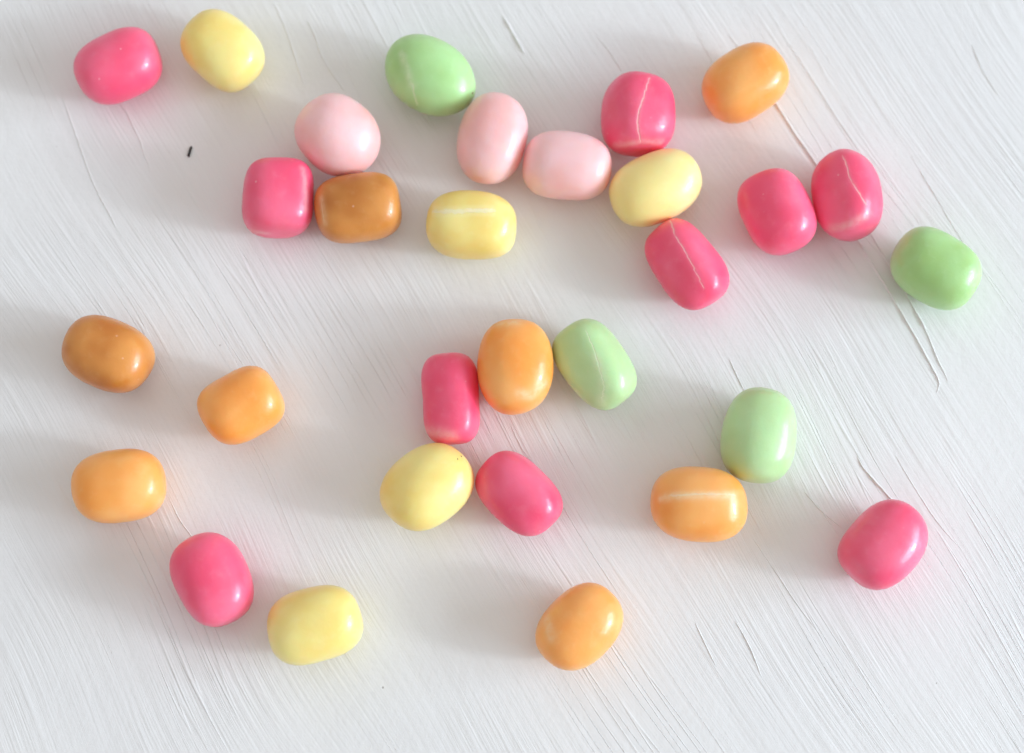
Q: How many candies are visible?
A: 30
